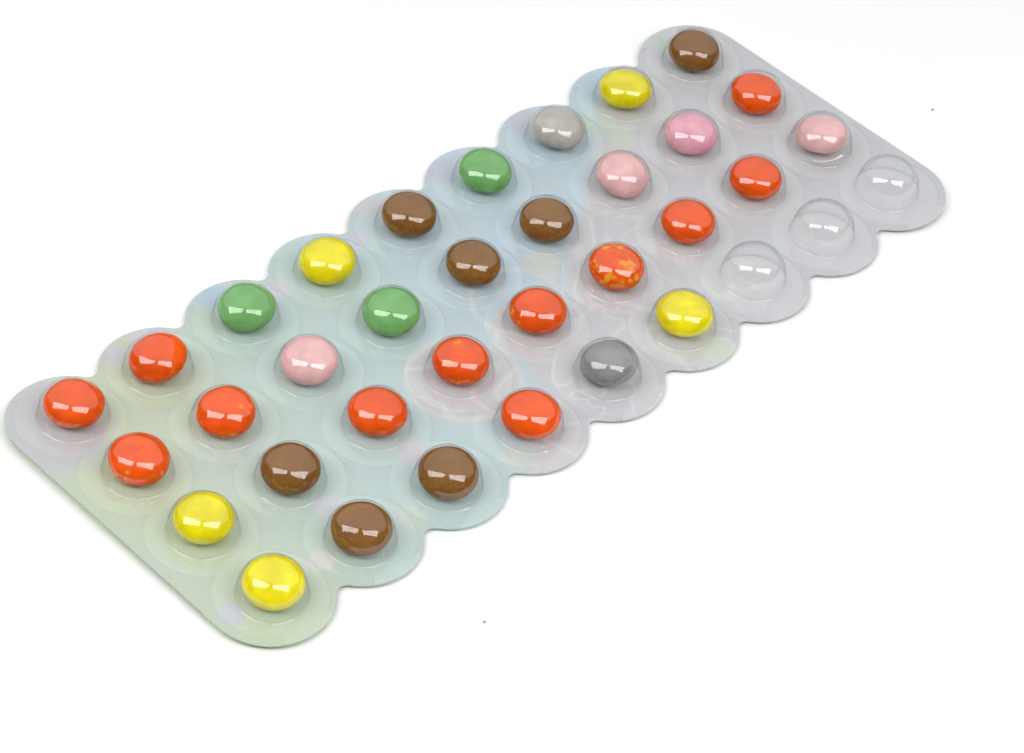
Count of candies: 33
